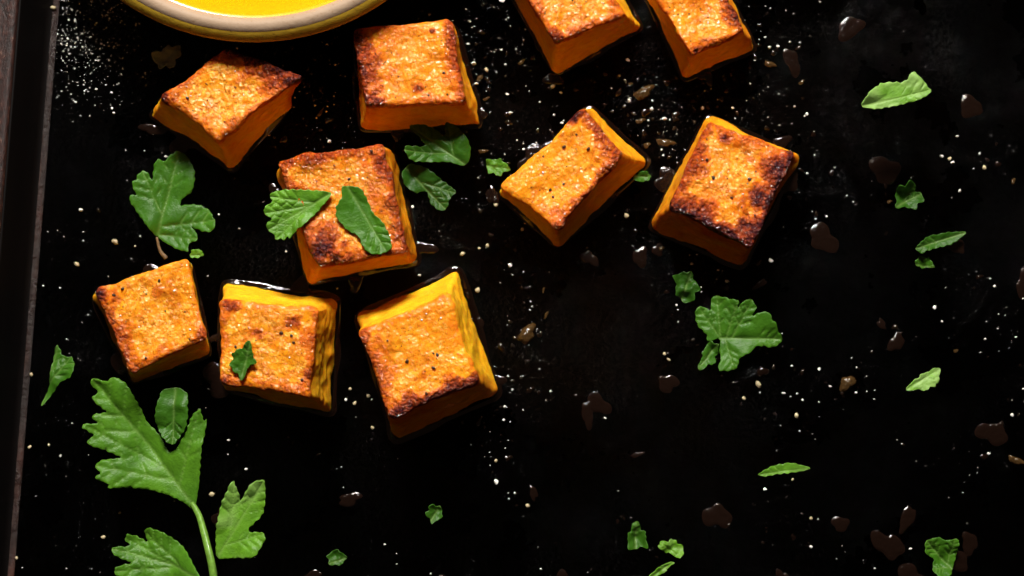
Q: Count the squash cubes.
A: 10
